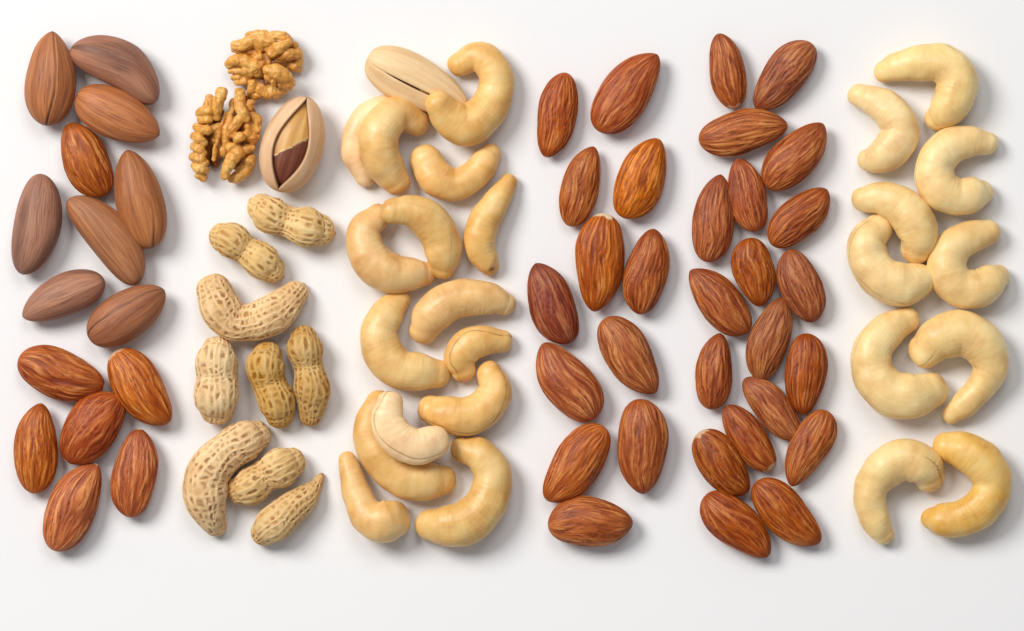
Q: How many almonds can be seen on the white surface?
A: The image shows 38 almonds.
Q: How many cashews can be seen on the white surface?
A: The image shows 25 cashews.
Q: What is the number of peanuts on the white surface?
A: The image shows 9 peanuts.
